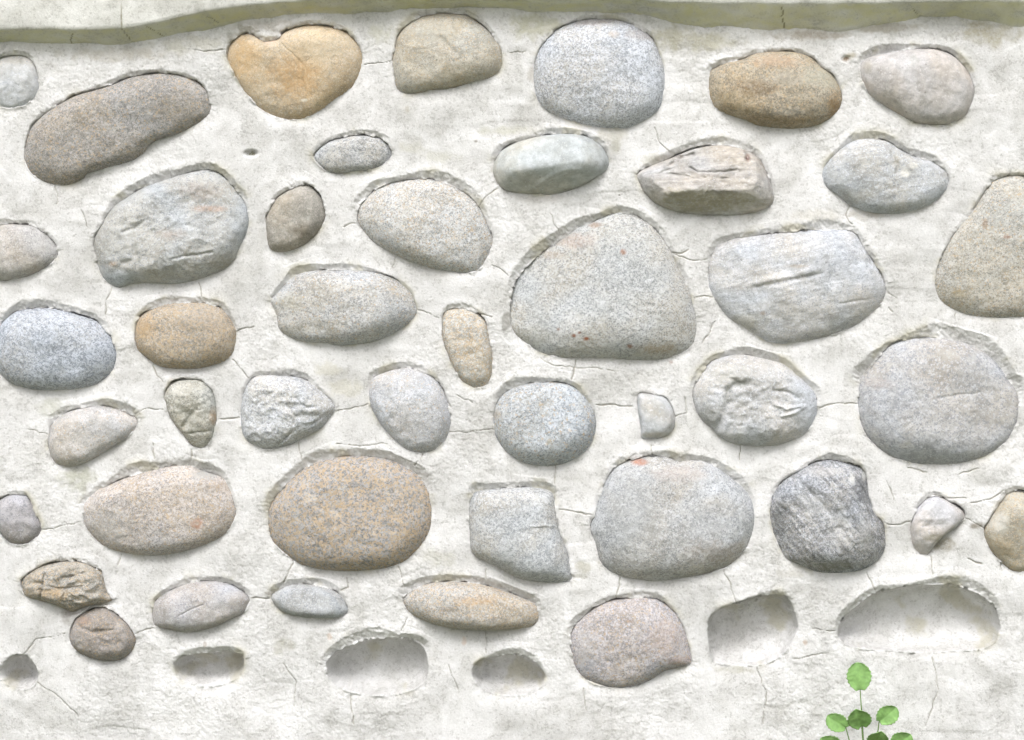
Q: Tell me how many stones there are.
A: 44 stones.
